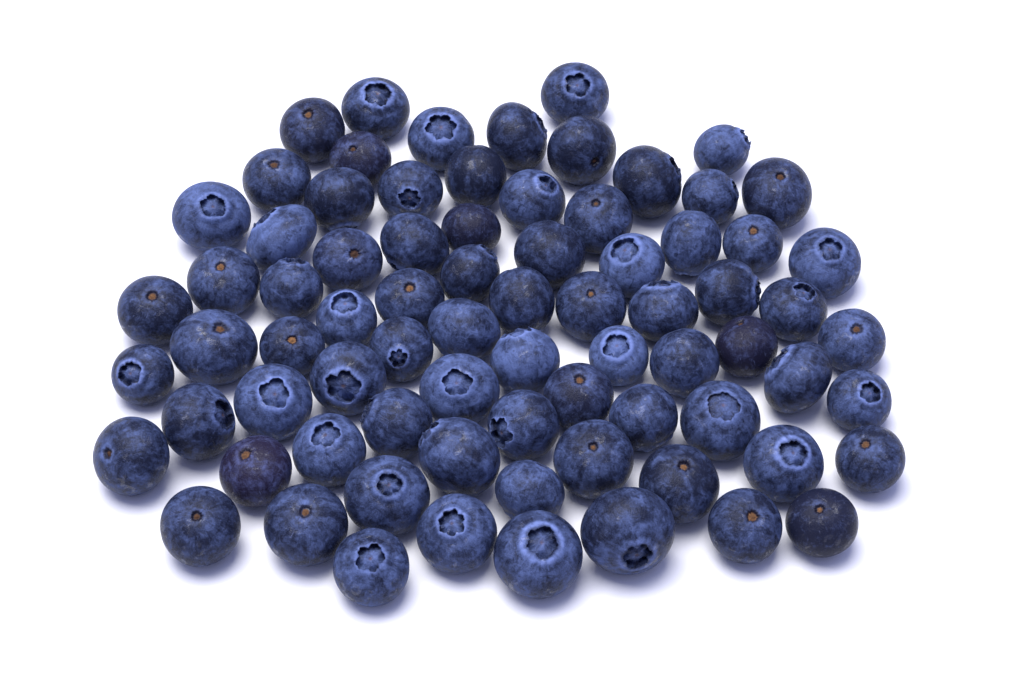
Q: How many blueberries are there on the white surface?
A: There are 77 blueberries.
